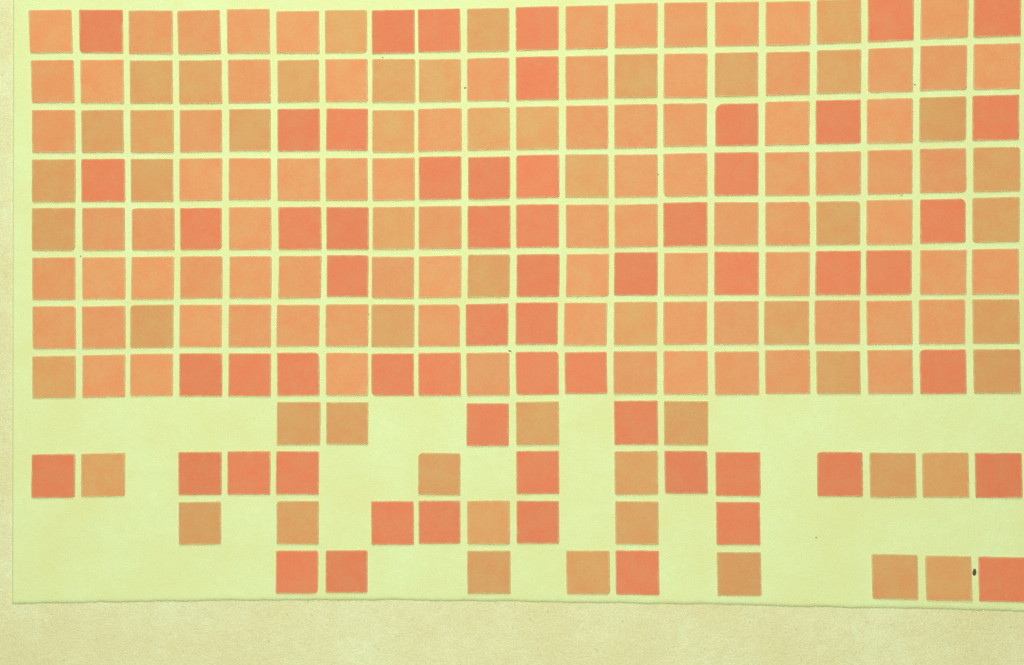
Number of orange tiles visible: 85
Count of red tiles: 59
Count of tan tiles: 53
